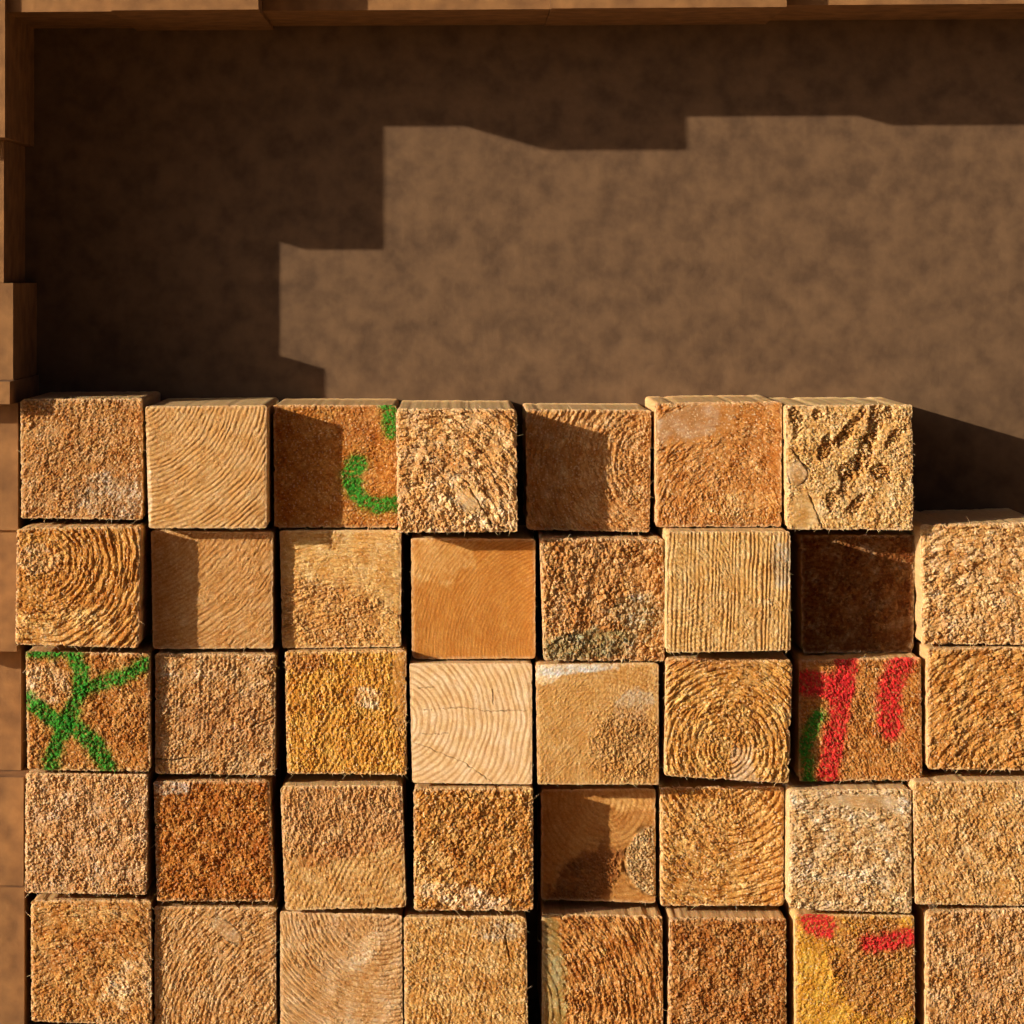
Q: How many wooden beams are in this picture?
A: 39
